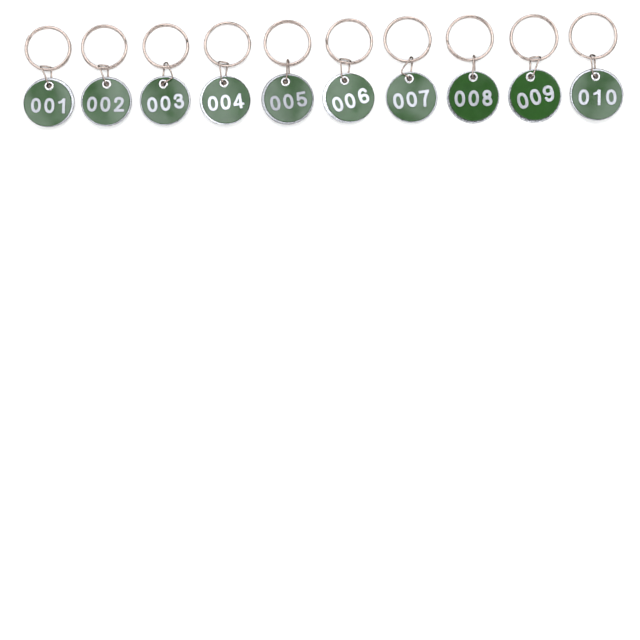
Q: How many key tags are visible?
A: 10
